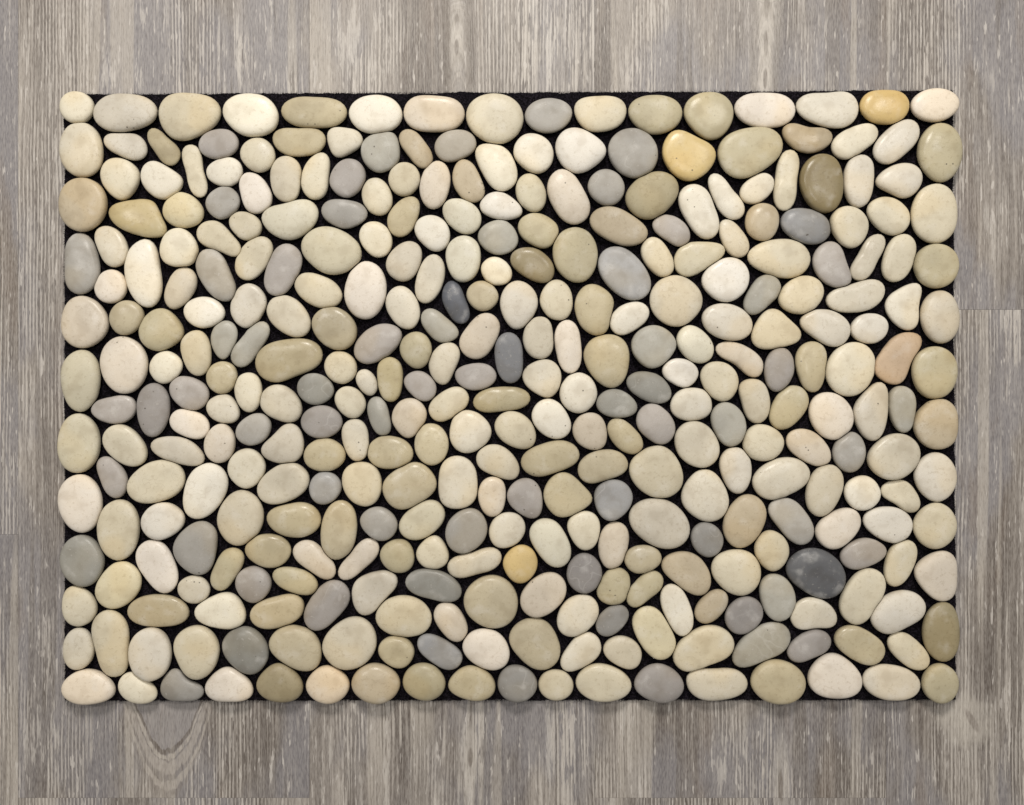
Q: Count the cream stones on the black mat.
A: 200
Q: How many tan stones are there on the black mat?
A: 70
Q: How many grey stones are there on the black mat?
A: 67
